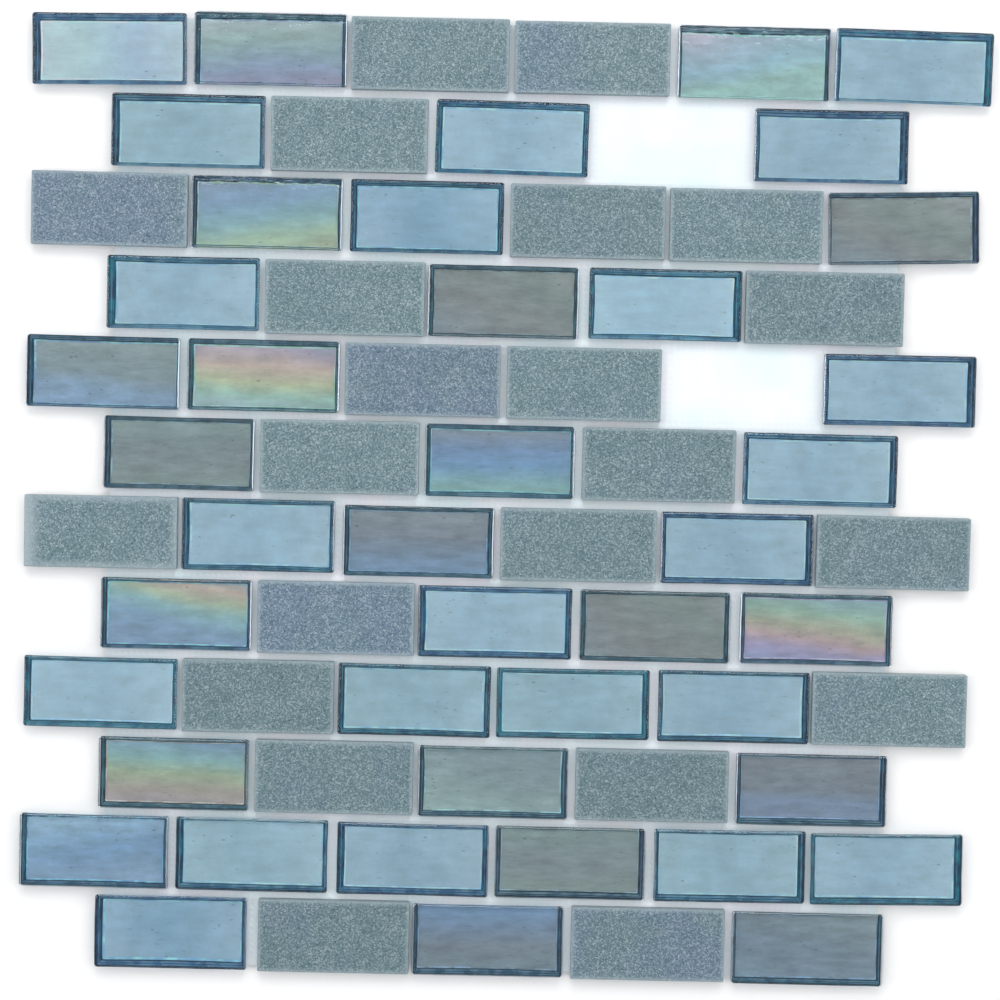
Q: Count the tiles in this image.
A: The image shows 64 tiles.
